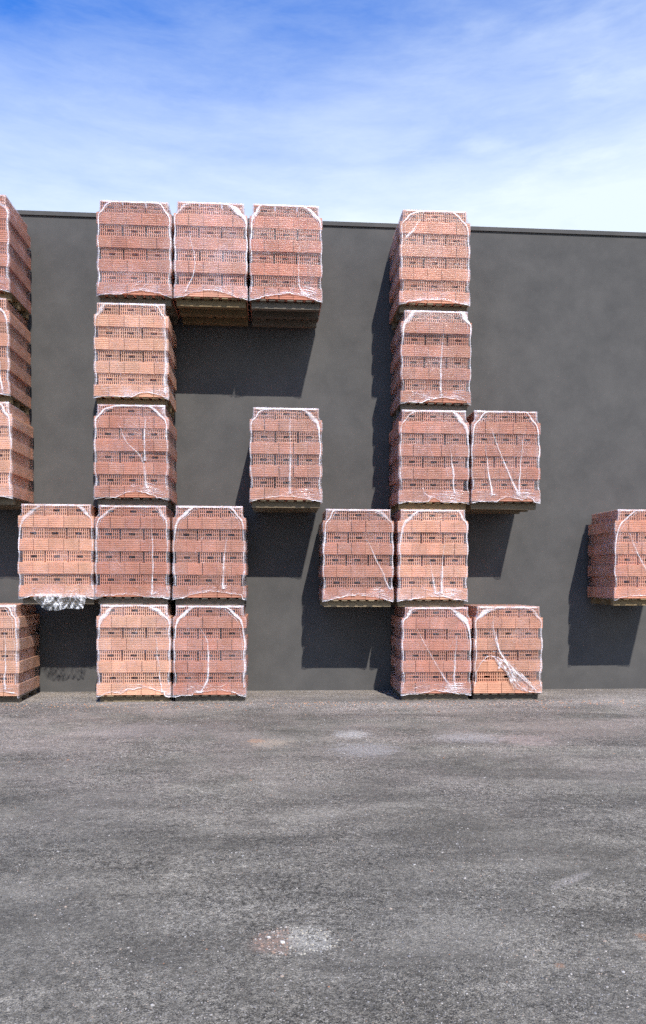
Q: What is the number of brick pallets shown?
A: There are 24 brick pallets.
